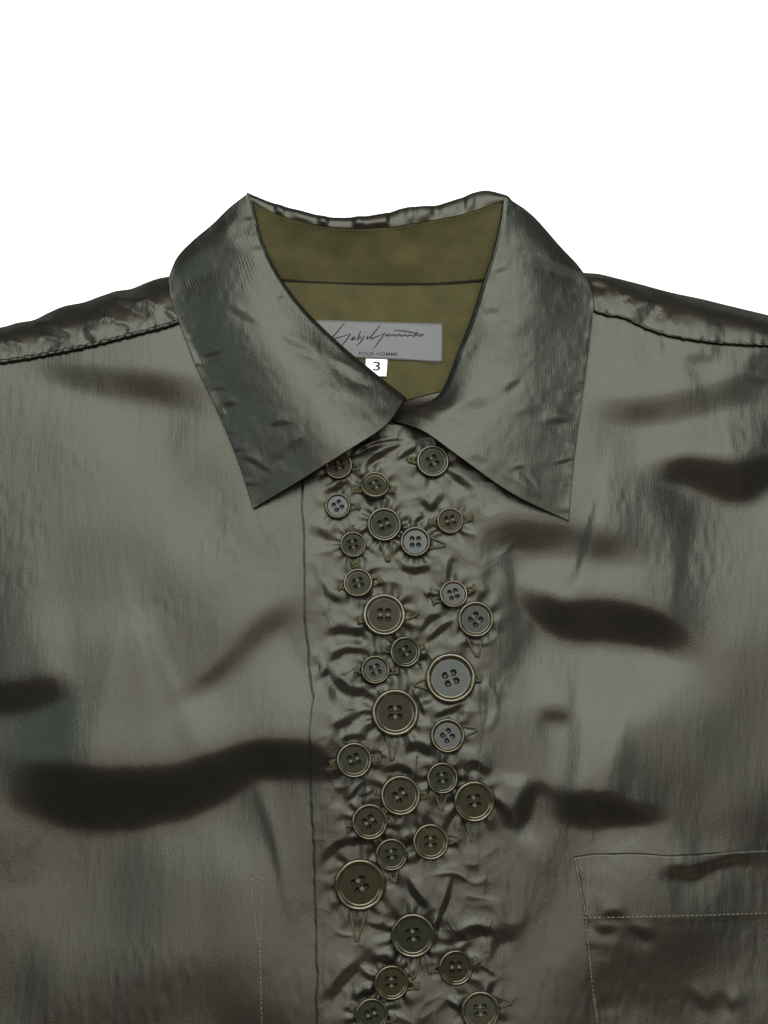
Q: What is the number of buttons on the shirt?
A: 30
